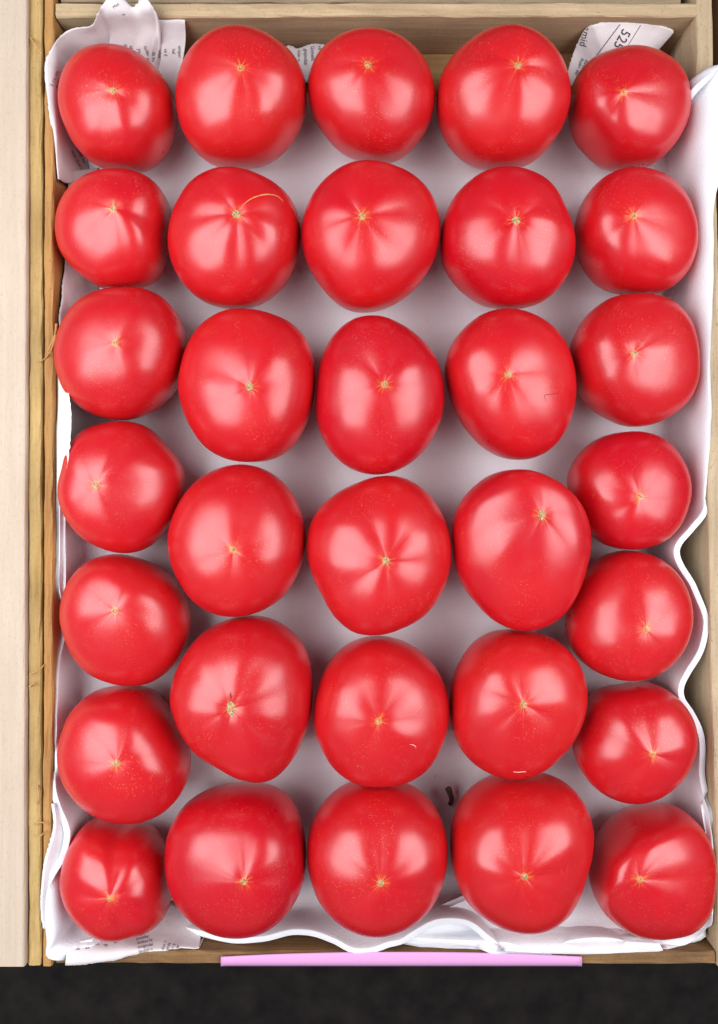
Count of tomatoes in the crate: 32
